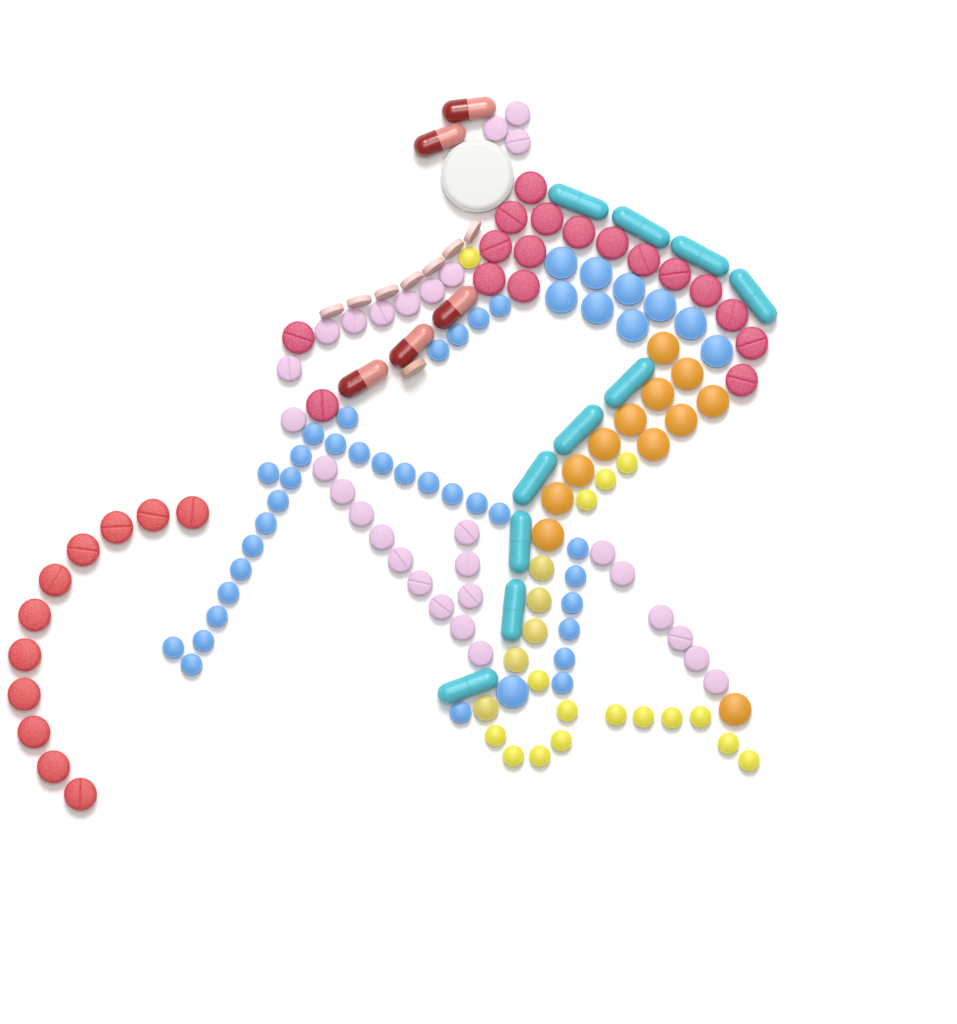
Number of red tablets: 11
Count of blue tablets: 43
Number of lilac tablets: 29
